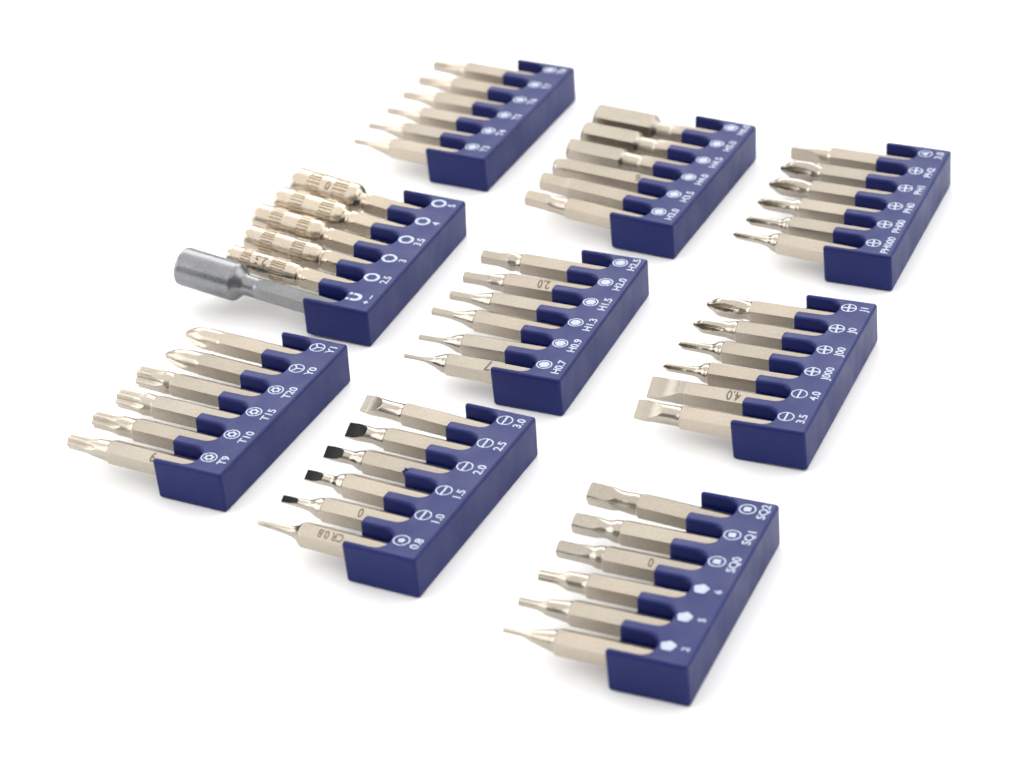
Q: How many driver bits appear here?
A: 54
